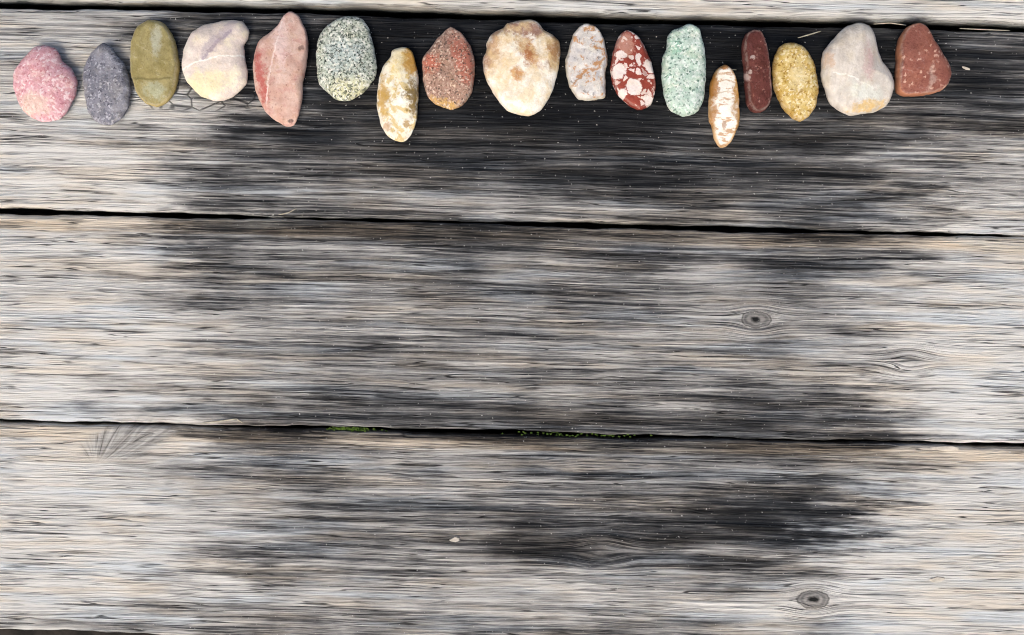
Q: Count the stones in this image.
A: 17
